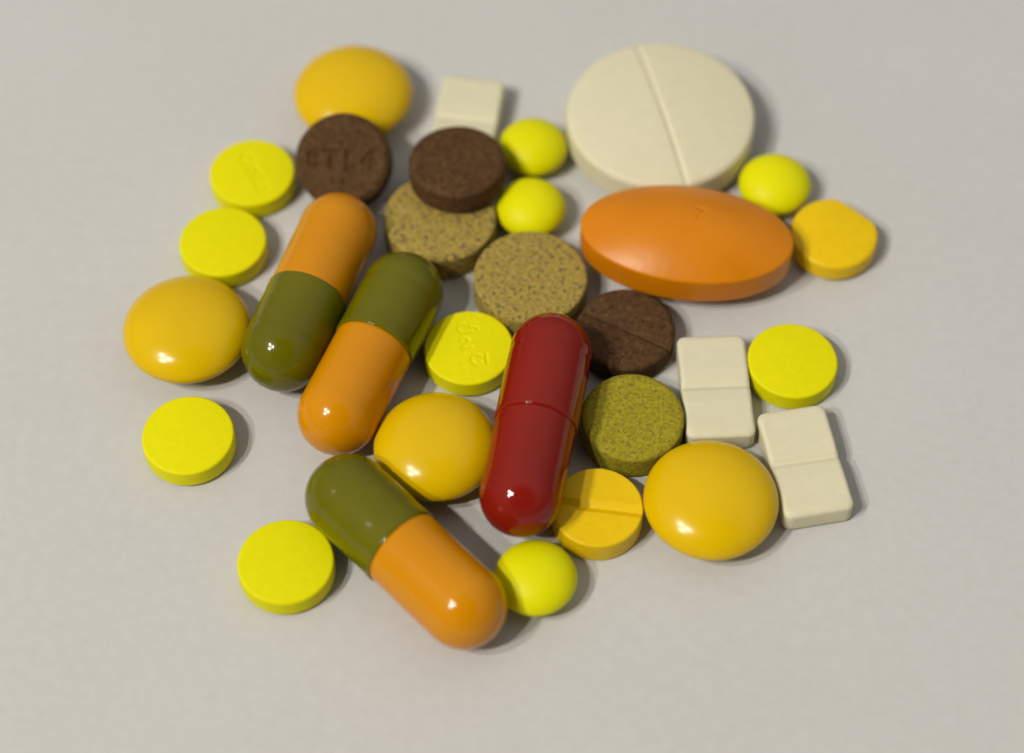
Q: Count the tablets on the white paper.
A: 27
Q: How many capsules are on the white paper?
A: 4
